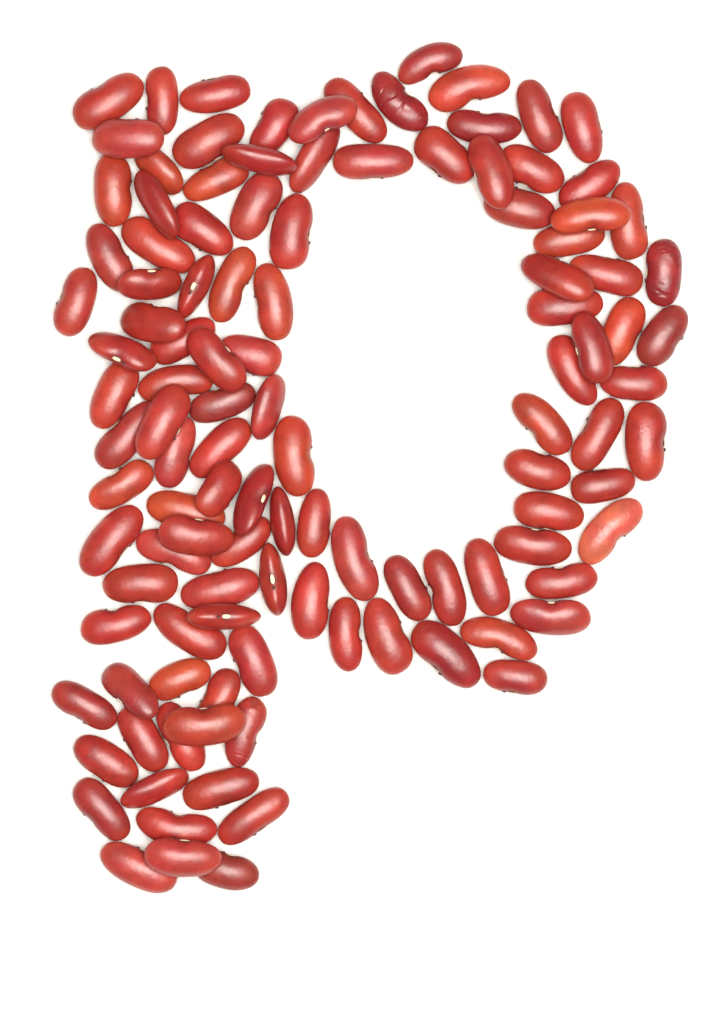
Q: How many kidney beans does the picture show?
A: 116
